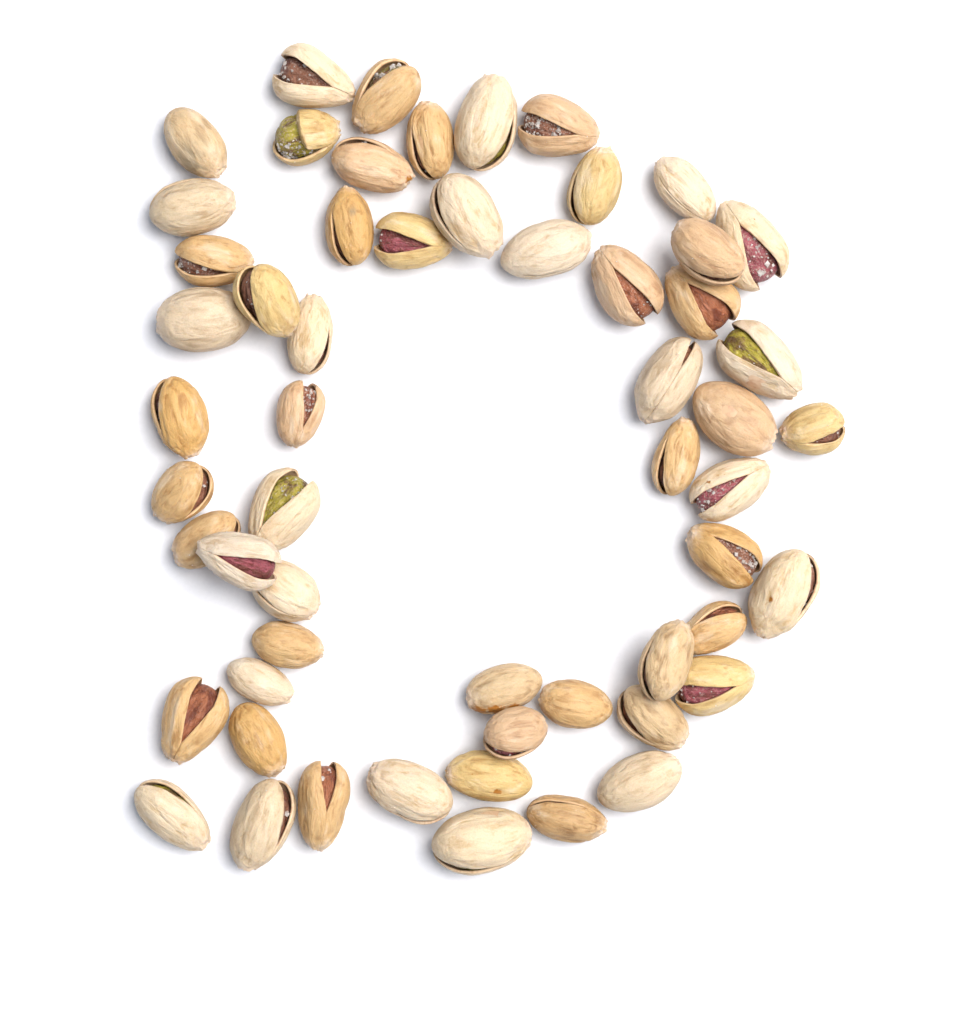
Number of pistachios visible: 57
